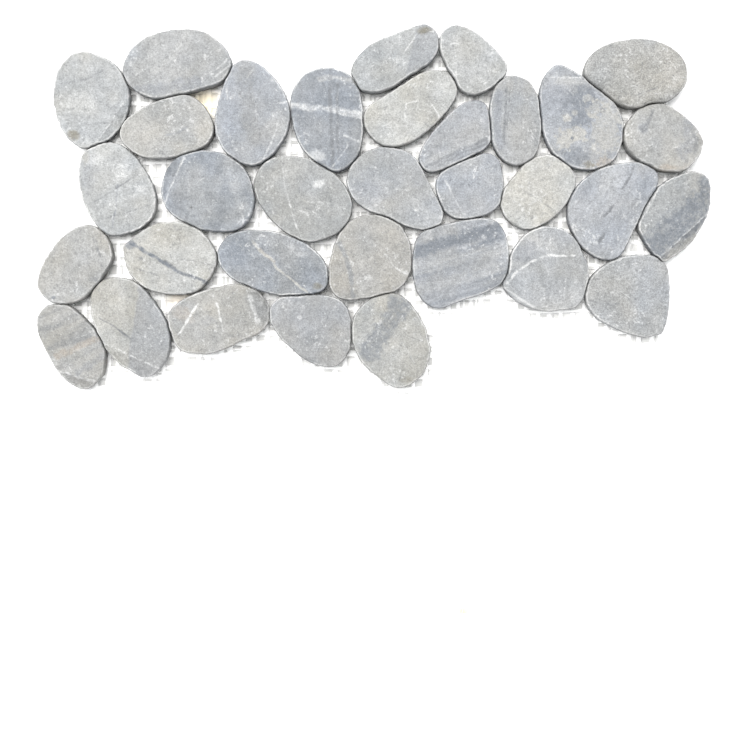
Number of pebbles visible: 33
